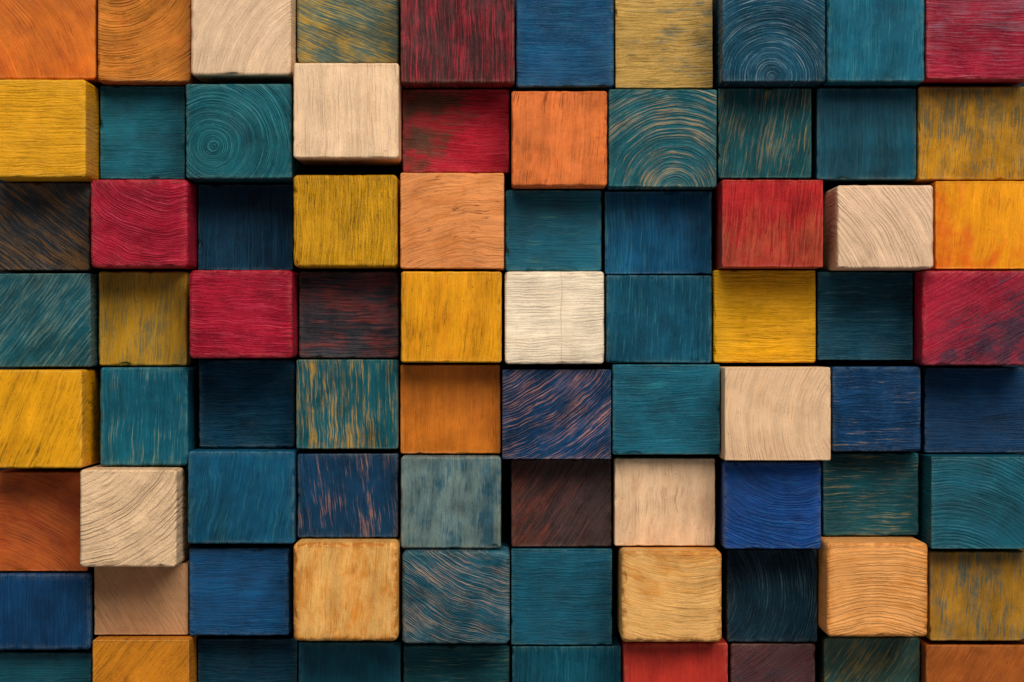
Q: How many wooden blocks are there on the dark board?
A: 80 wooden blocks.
